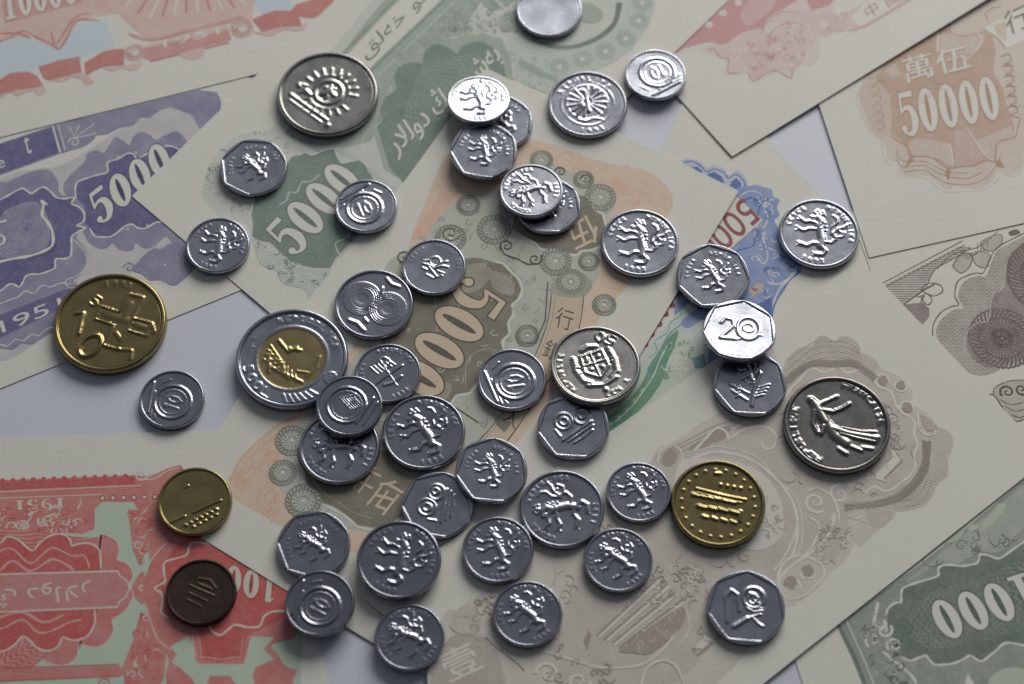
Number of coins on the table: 45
